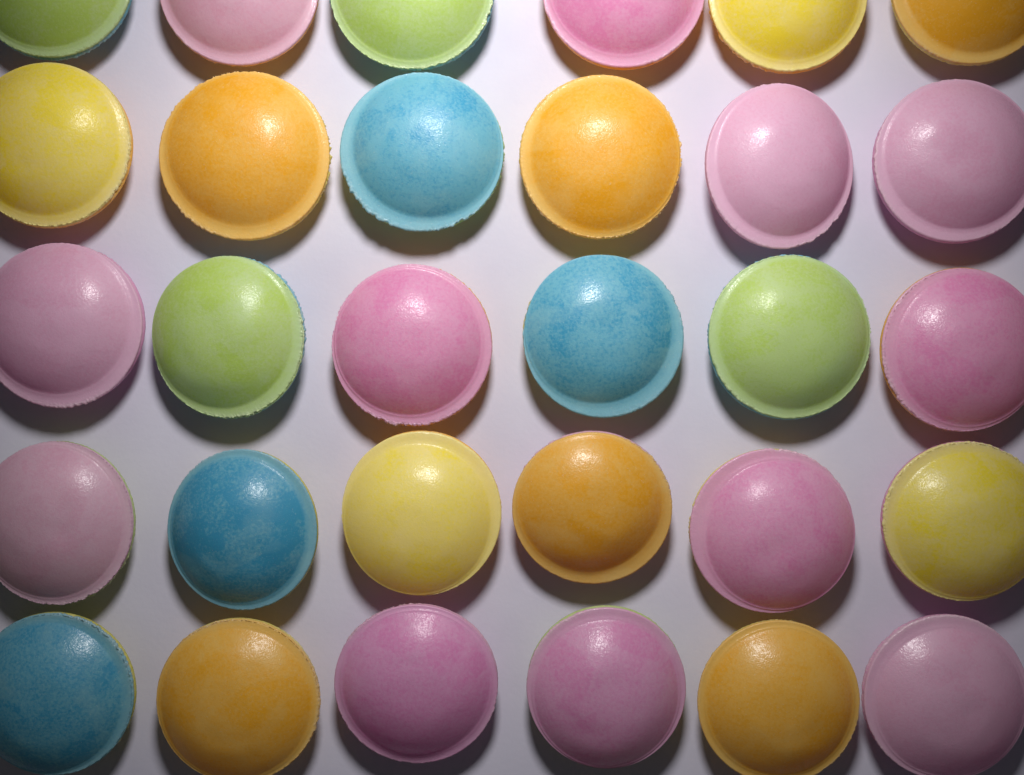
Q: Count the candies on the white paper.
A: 30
